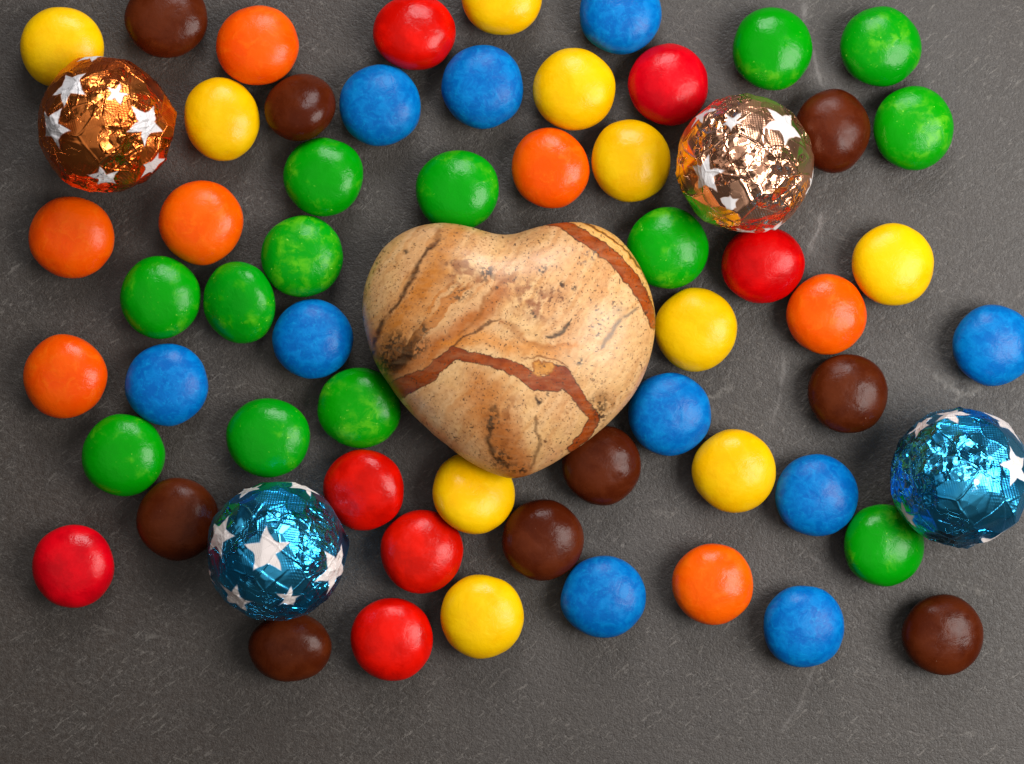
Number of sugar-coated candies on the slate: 56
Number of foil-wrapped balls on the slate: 4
